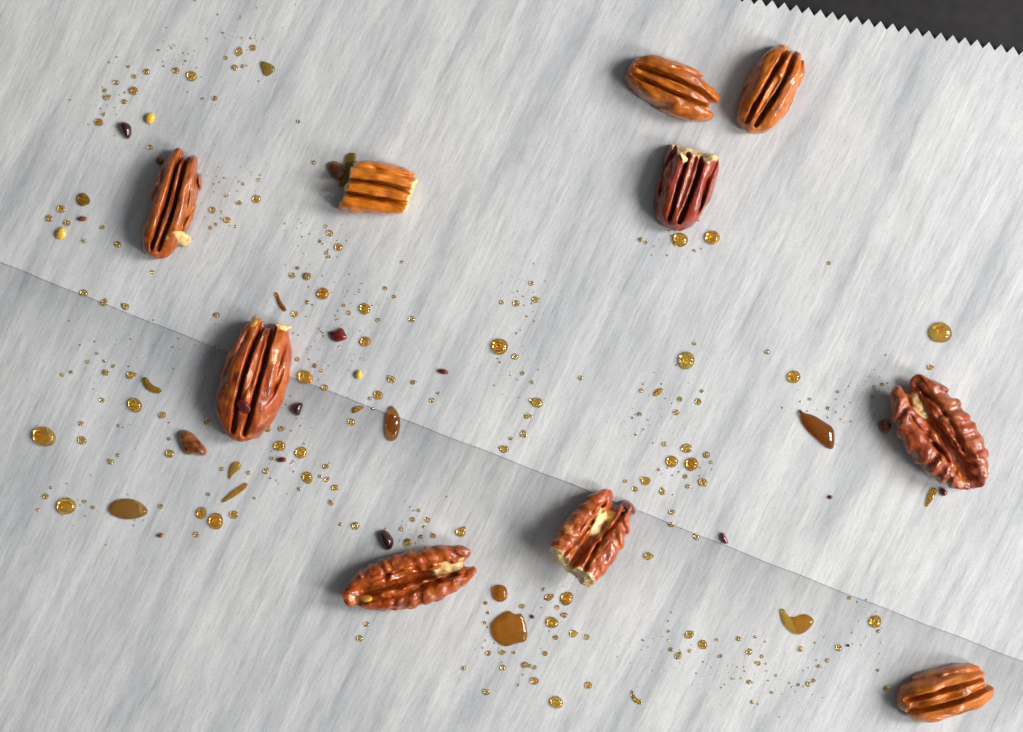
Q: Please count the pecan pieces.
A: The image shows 10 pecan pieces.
